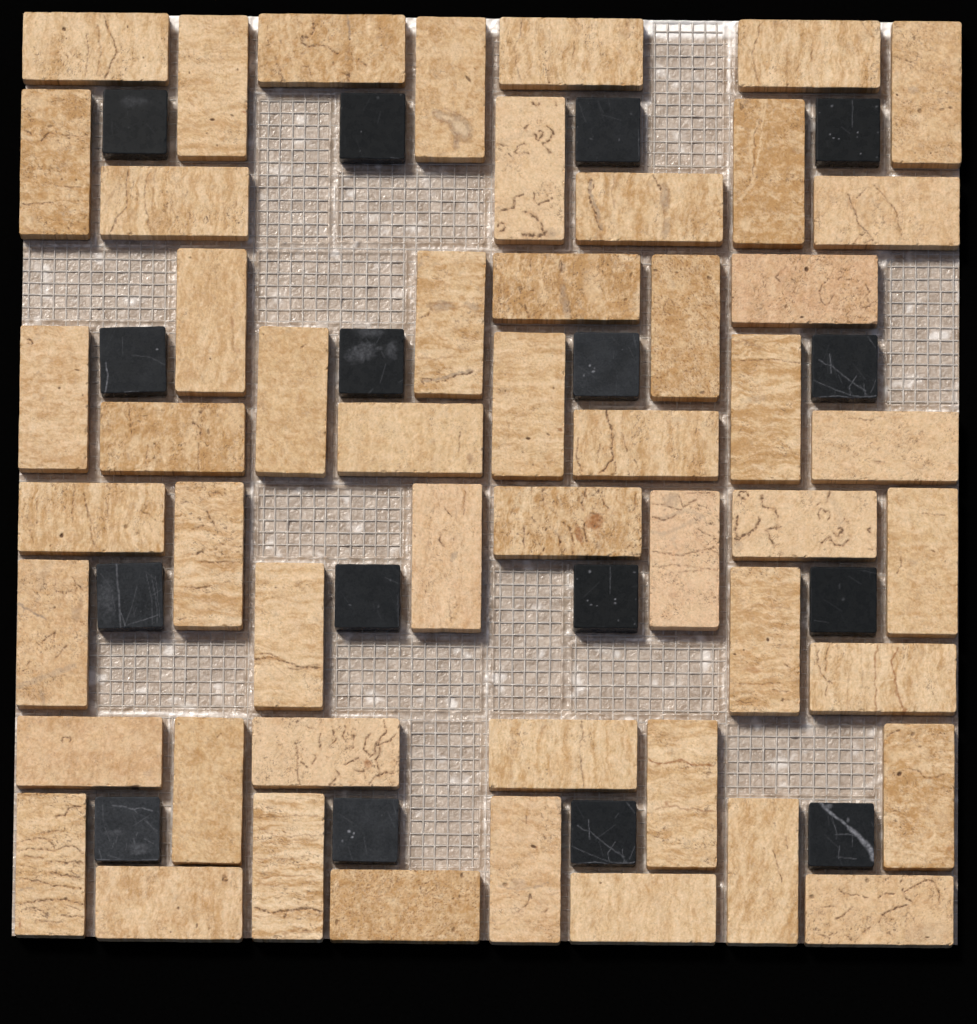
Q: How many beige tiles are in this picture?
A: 51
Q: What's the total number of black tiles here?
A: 16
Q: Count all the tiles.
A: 67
